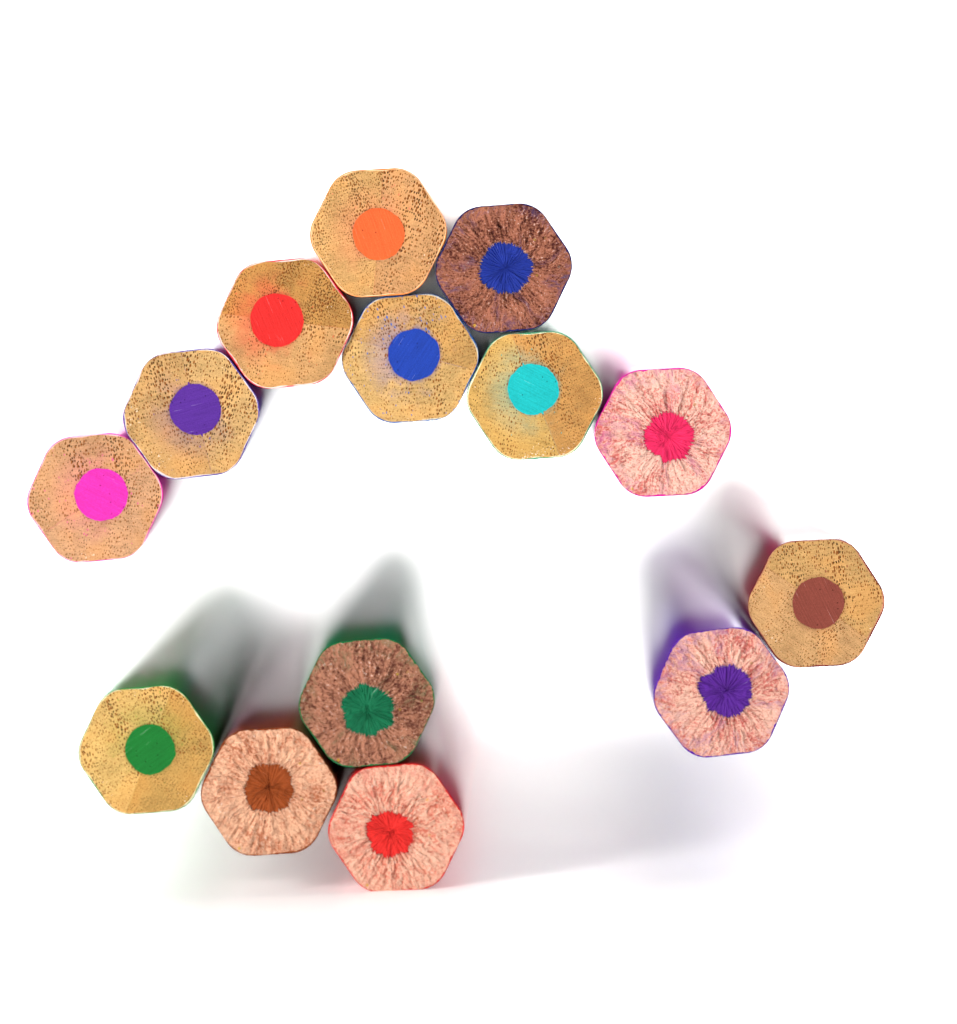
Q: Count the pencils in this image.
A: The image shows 14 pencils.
